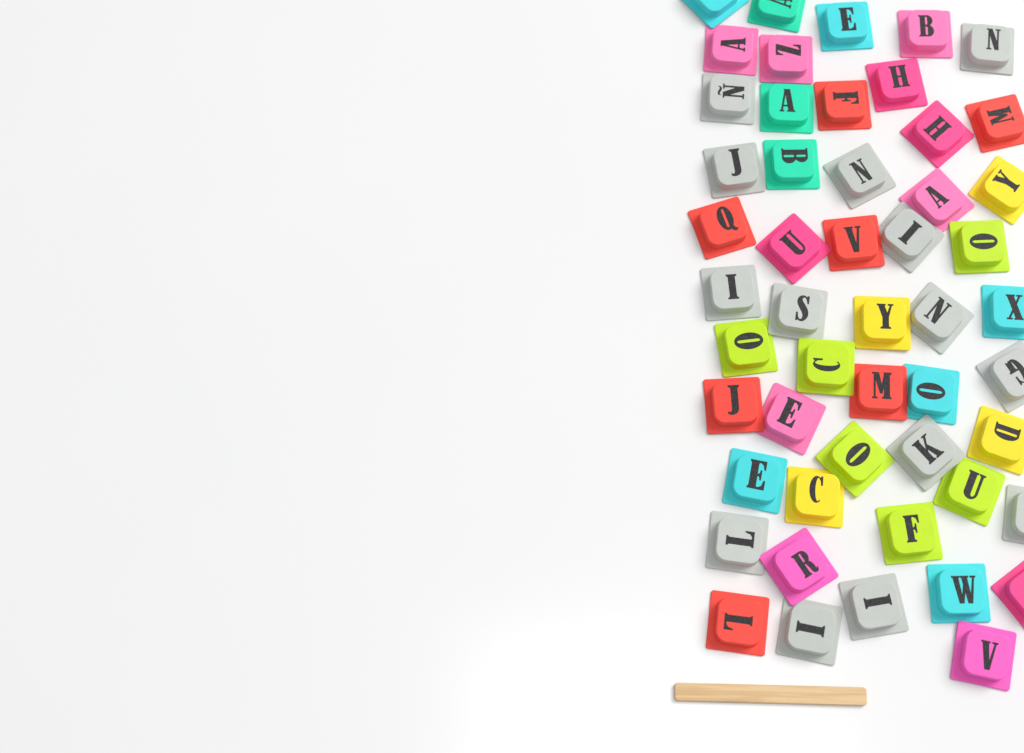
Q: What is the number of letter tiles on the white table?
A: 51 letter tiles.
